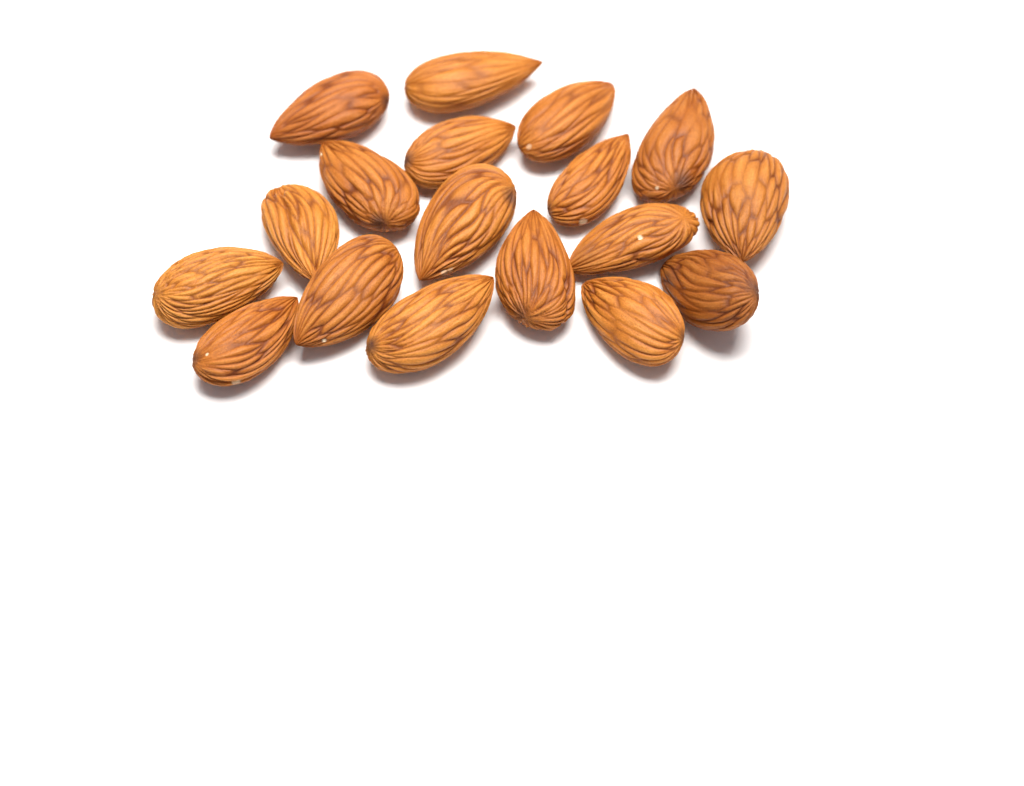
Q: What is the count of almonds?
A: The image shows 18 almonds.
